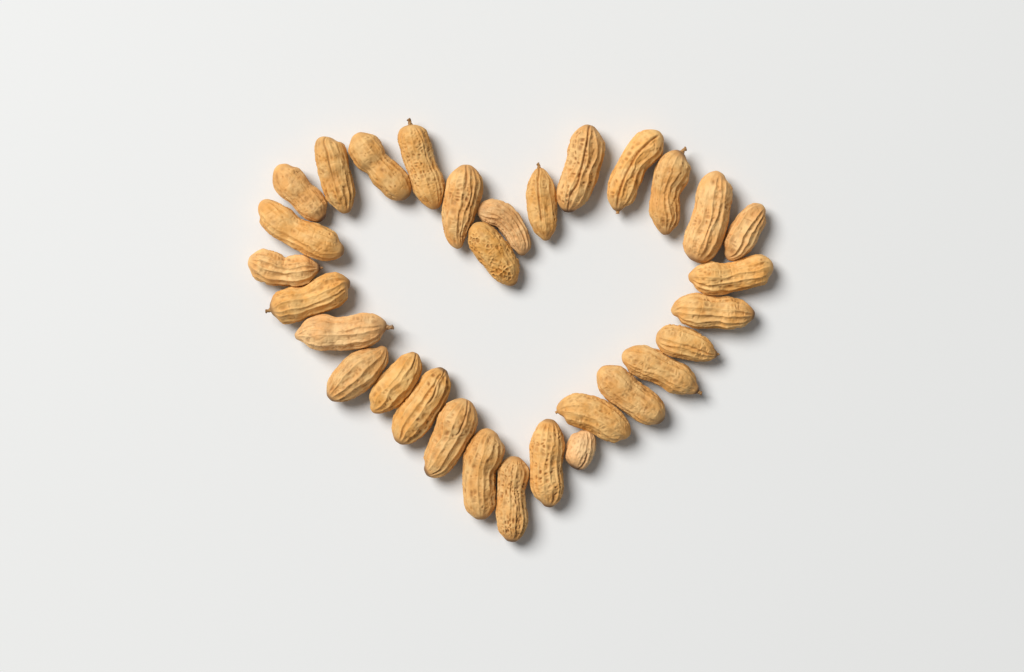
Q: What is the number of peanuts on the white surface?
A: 31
